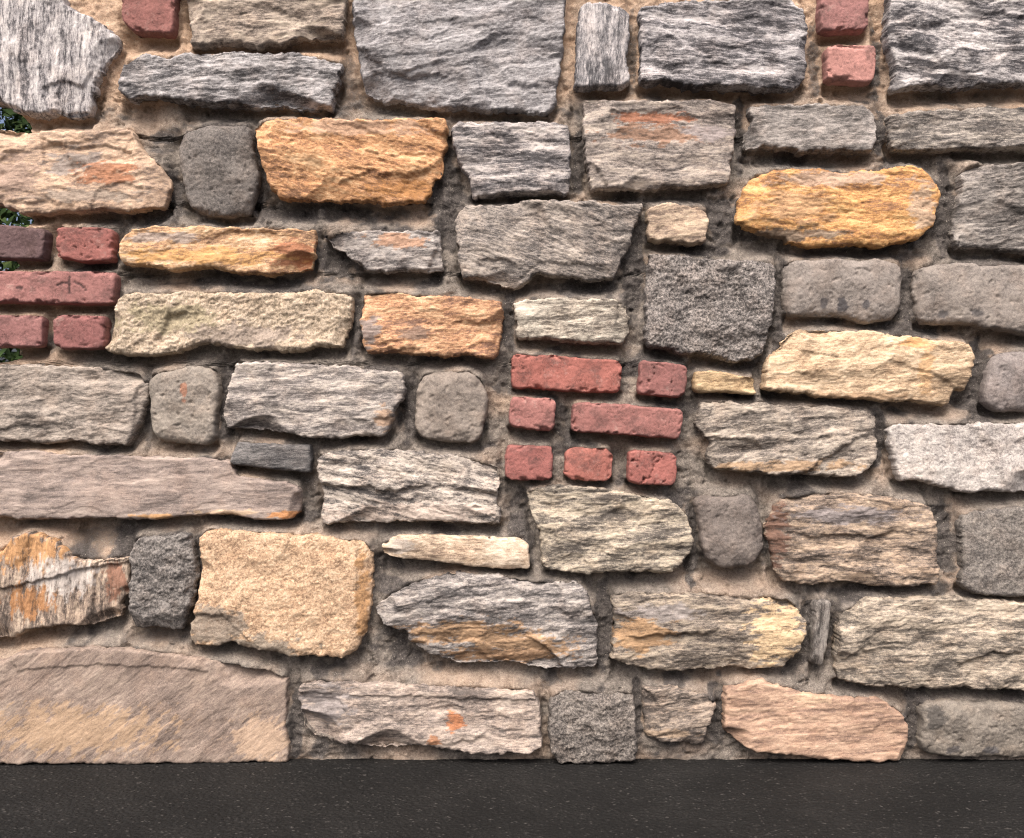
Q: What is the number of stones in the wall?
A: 56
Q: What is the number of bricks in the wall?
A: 15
